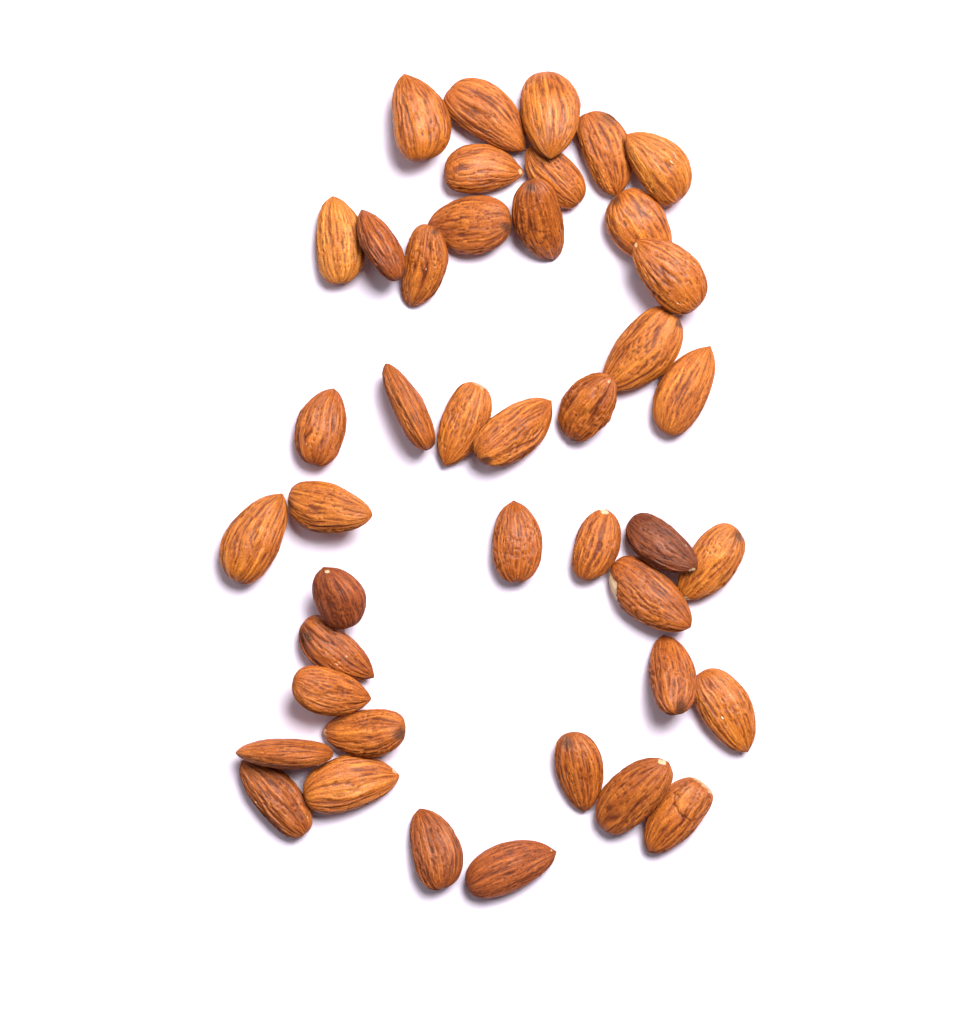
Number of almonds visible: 42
